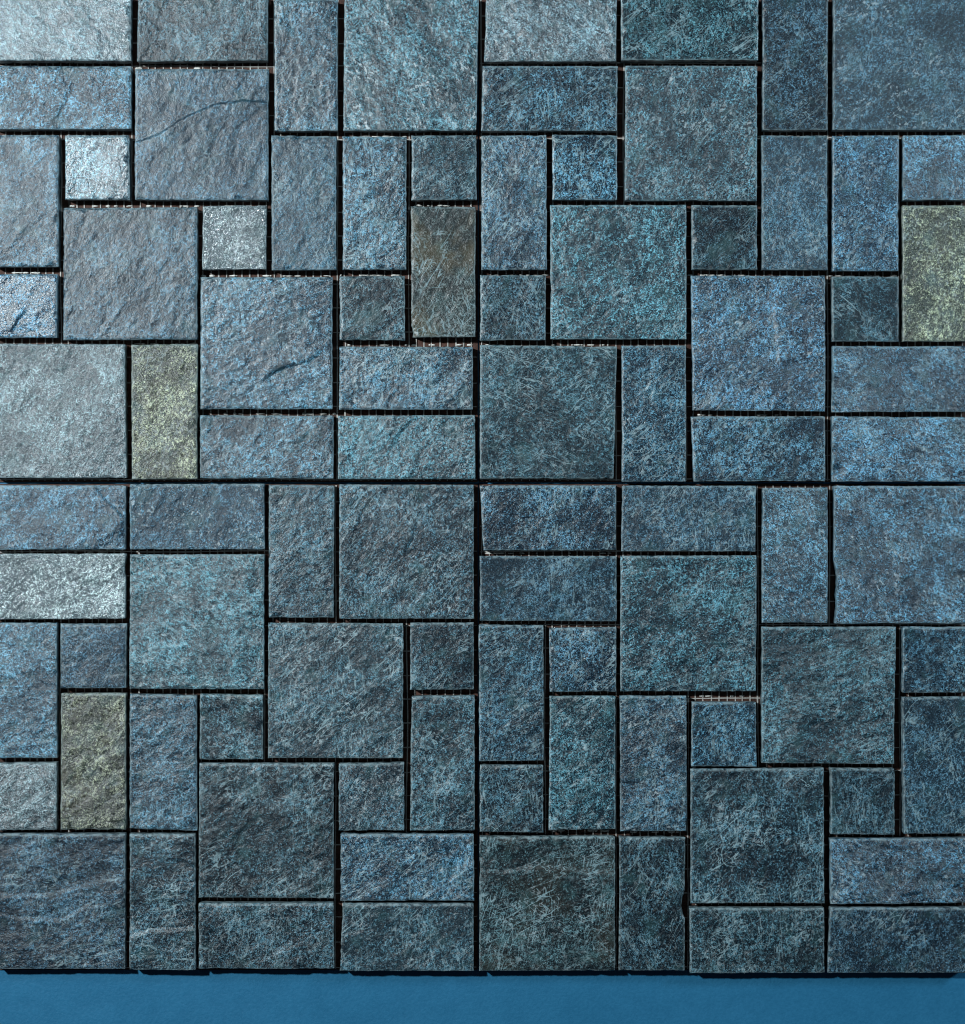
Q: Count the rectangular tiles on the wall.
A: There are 48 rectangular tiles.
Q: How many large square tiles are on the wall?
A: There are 20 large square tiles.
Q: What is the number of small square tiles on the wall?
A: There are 20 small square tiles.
